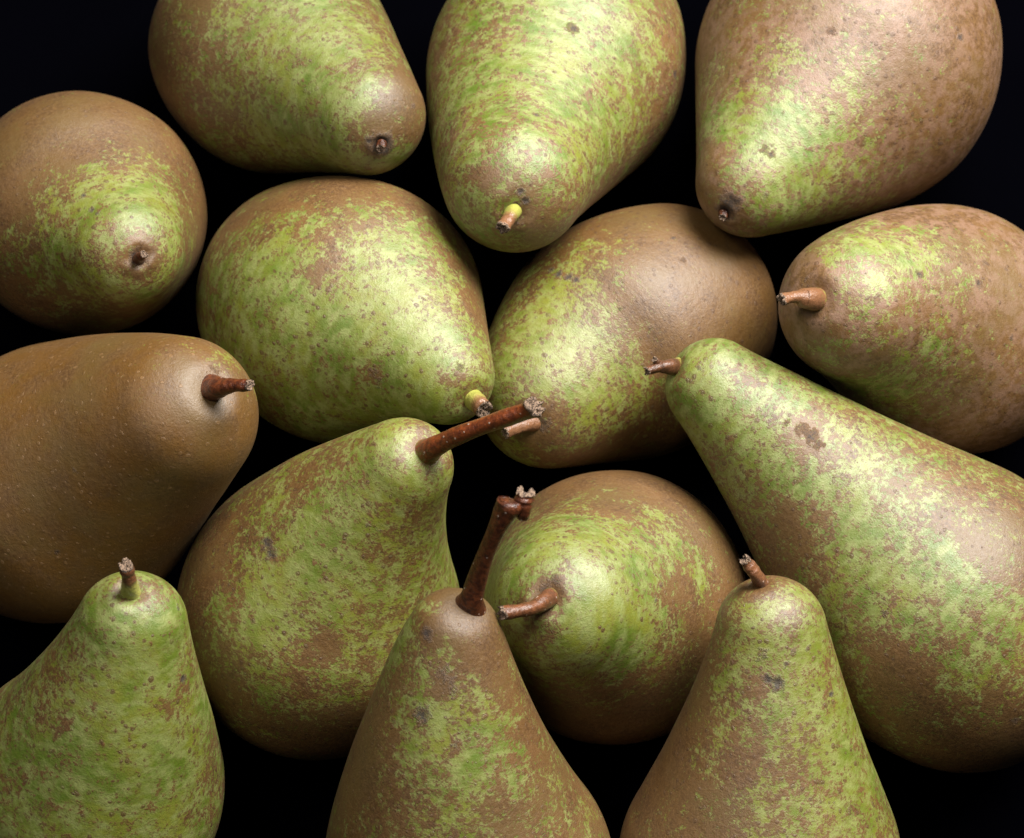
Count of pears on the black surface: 14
